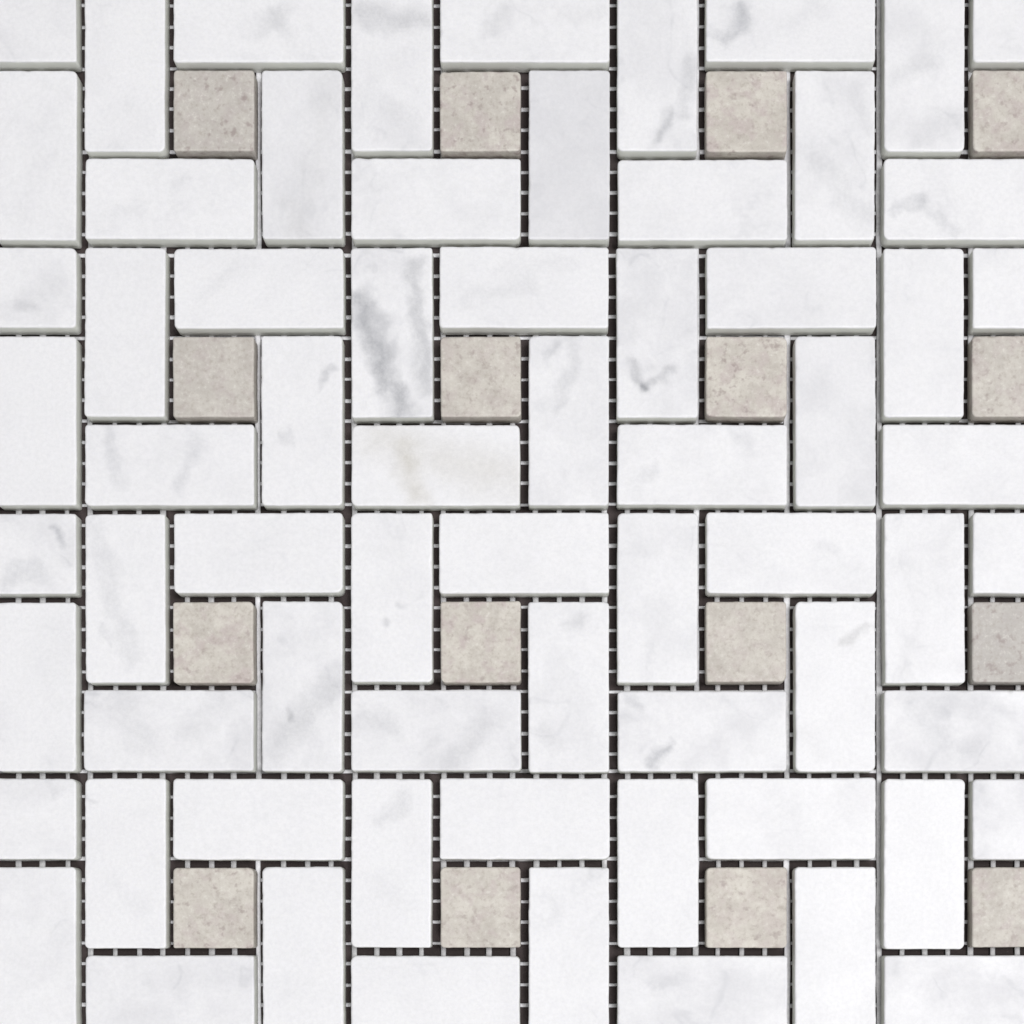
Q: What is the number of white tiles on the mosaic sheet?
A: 68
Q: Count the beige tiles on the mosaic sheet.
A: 16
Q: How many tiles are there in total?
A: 84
